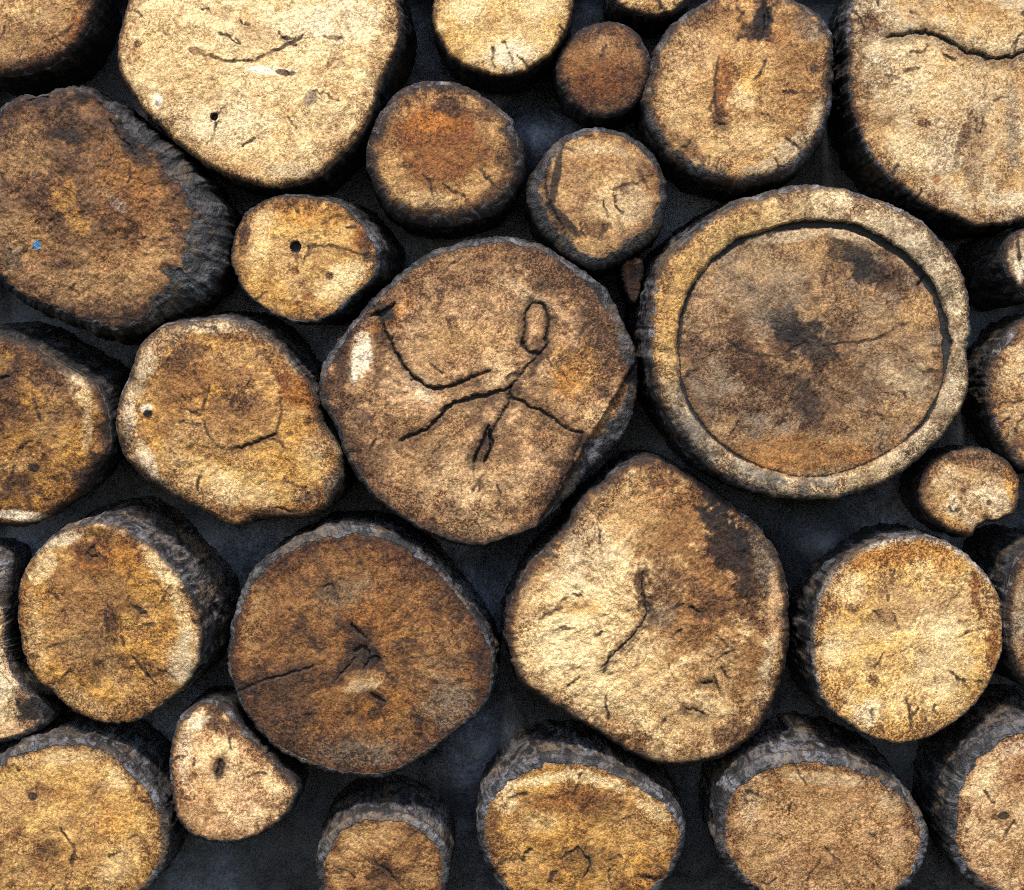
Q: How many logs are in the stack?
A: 31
